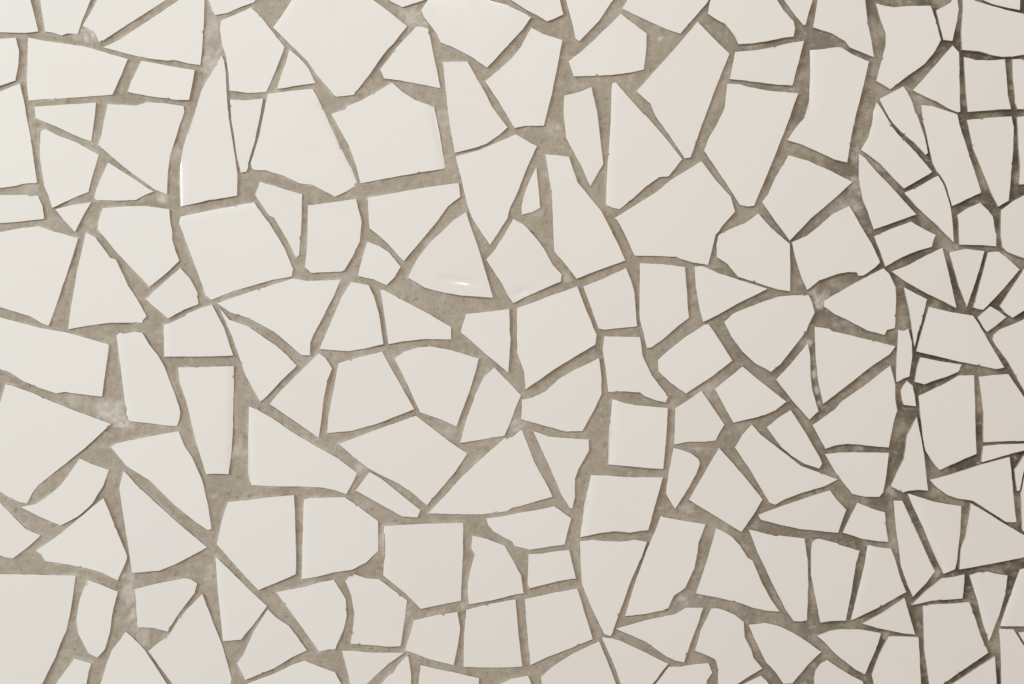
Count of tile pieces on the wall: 191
